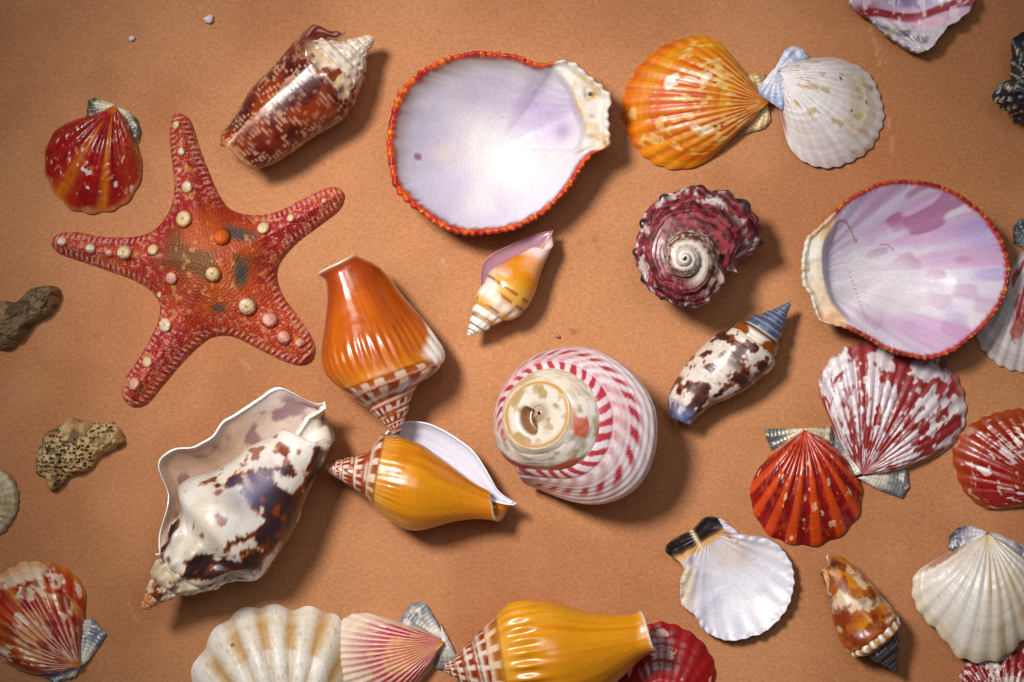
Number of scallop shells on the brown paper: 18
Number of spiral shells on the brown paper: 11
